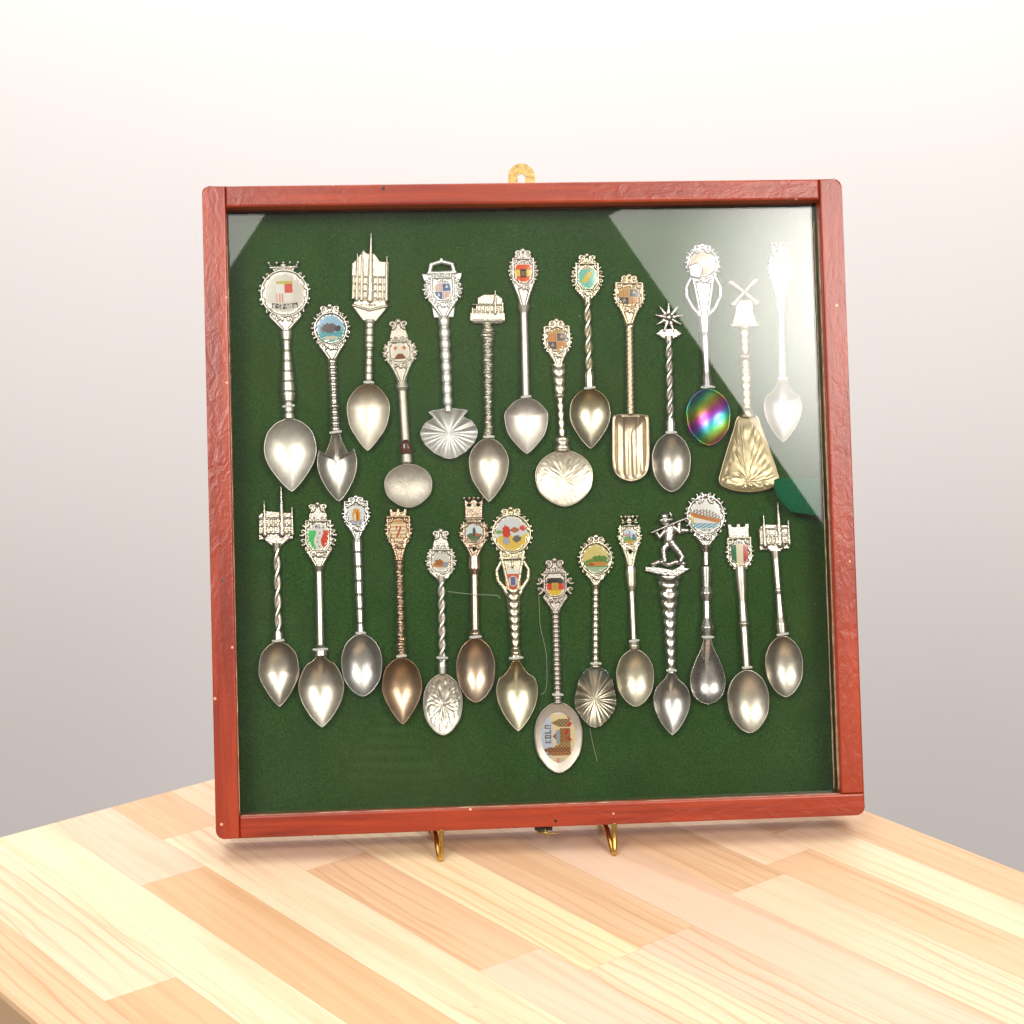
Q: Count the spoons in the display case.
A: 28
